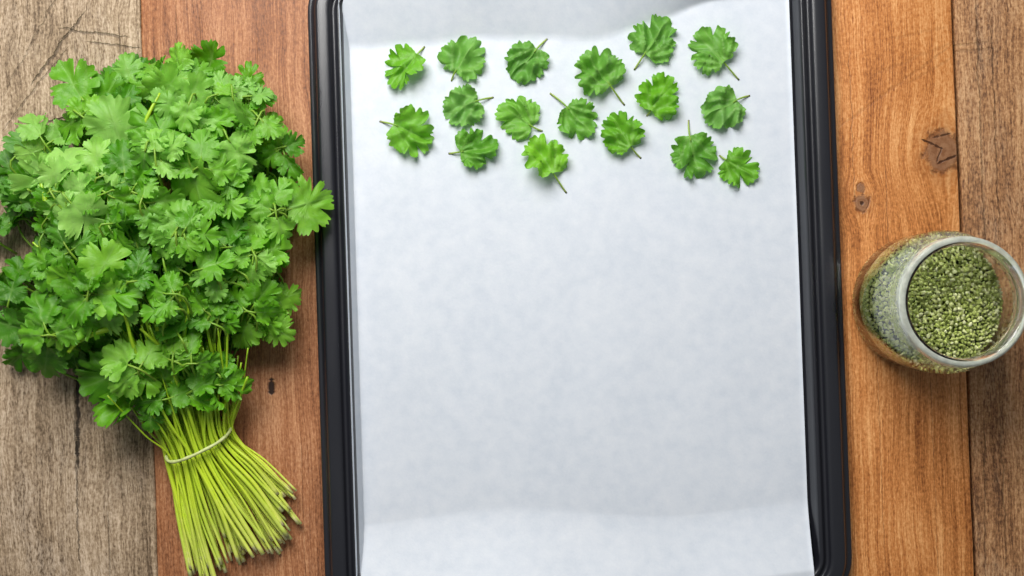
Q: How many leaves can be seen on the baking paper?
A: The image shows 17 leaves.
